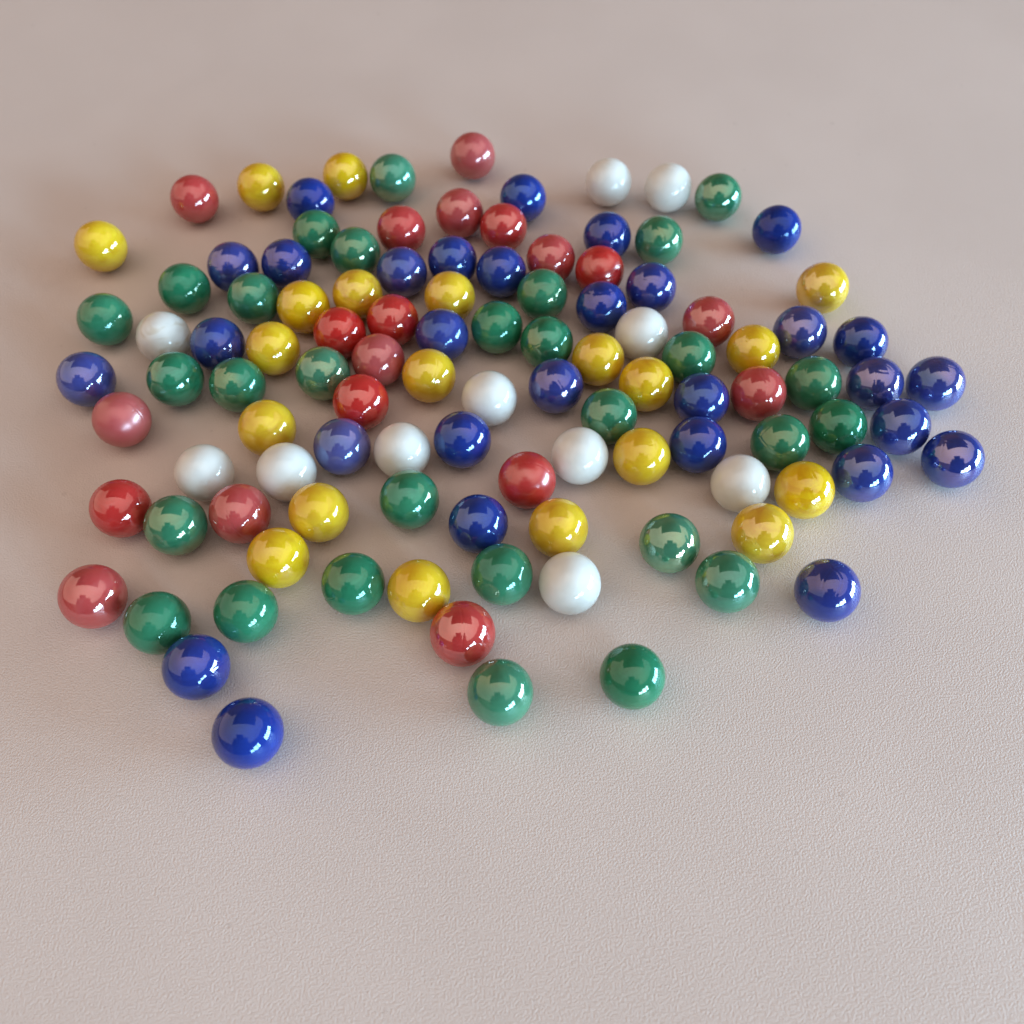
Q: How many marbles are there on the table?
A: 109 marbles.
